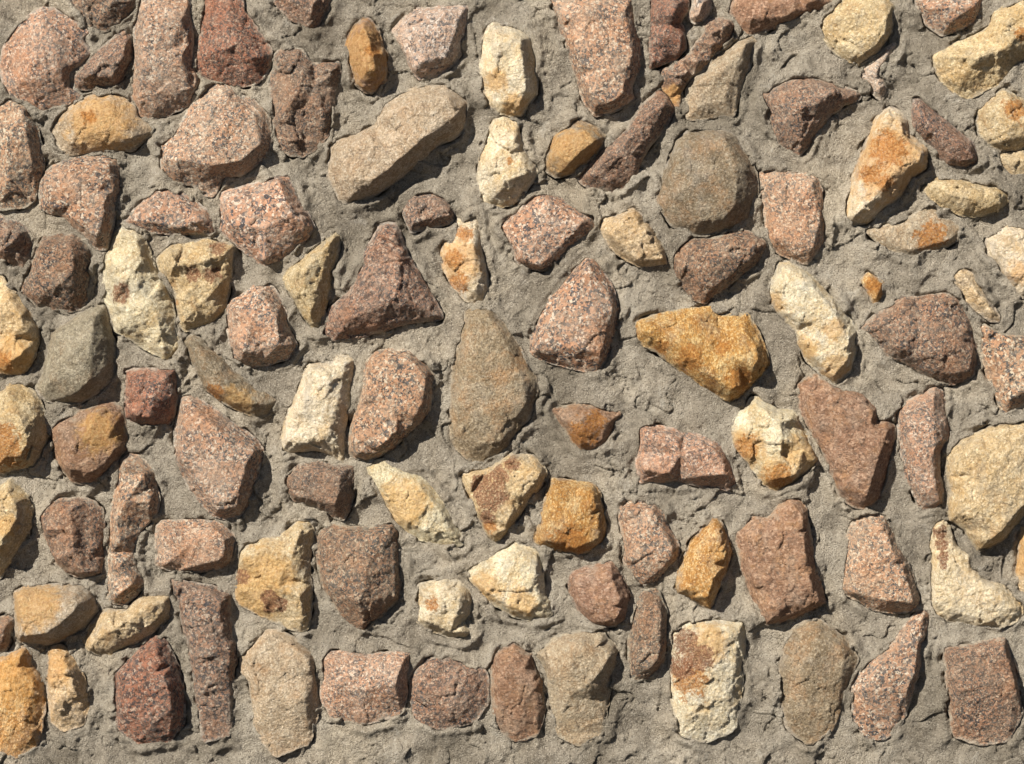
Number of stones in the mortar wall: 111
